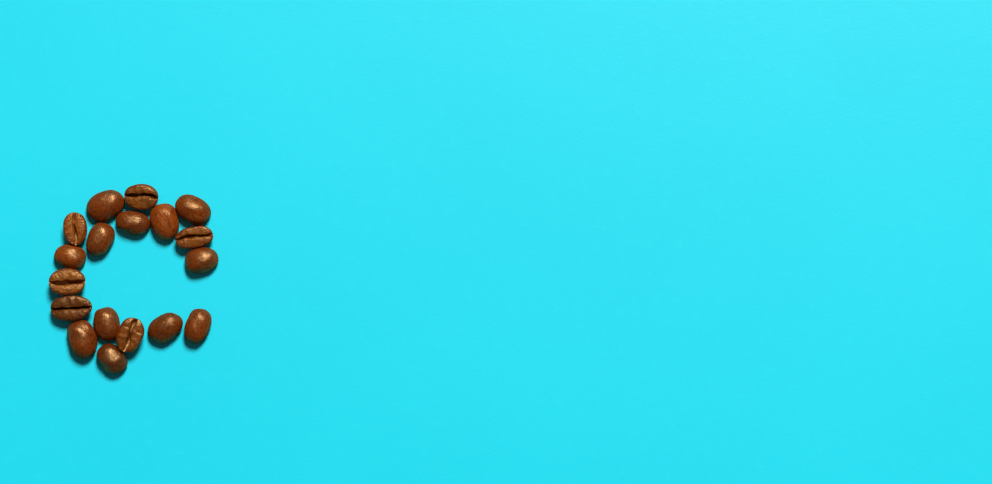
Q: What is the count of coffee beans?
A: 18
